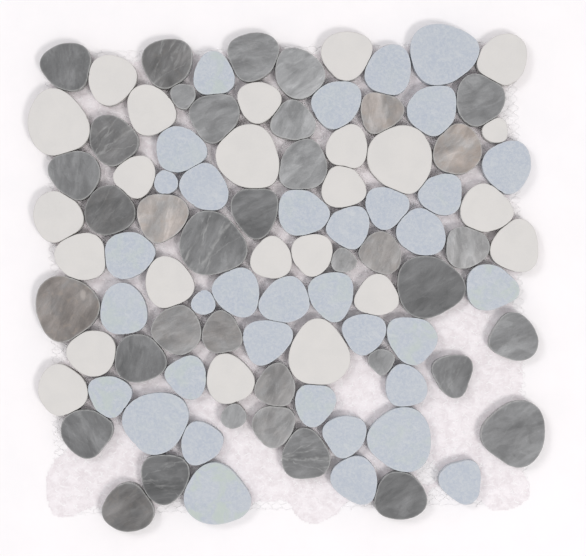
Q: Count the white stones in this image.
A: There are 24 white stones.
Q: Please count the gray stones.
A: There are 37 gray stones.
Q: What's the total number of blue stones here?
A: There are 35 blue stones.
